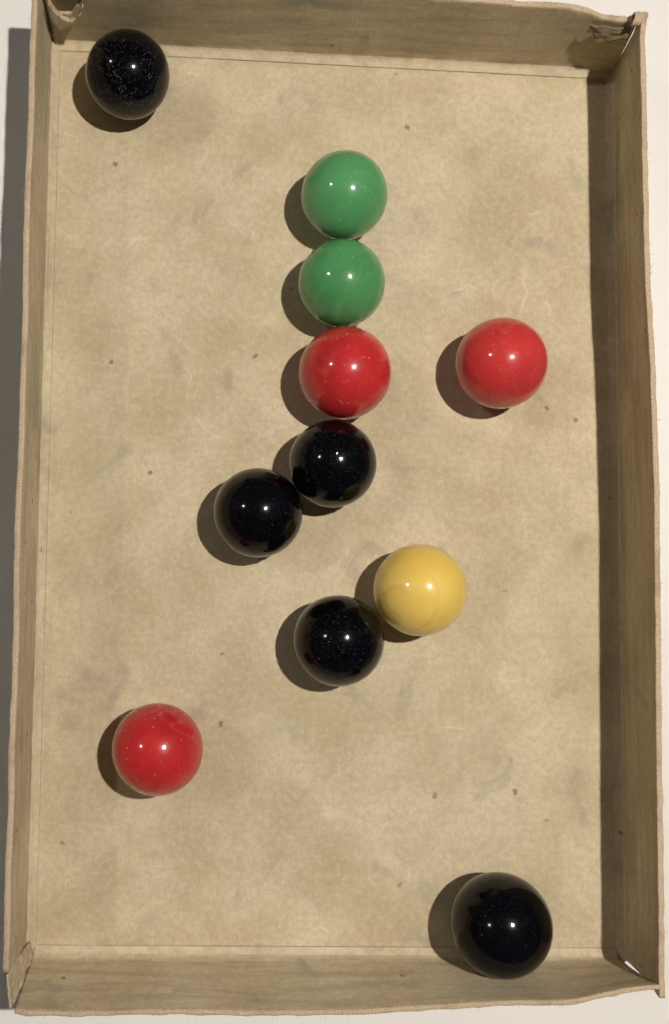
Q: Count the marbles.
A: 11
